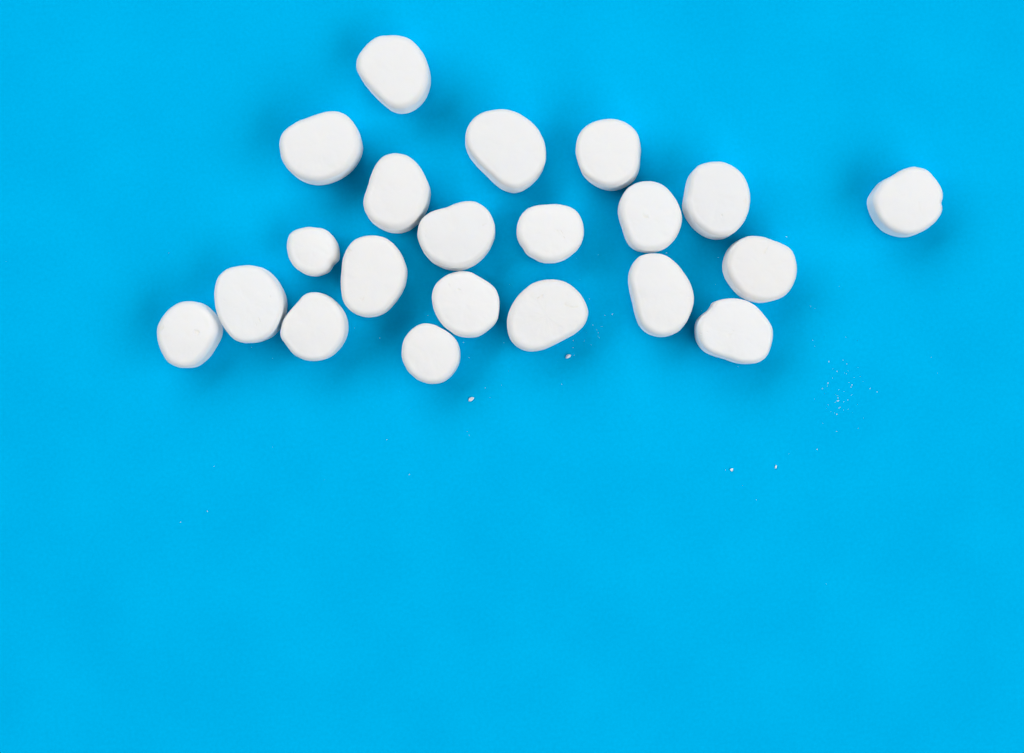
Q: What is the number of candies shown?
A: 21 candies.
